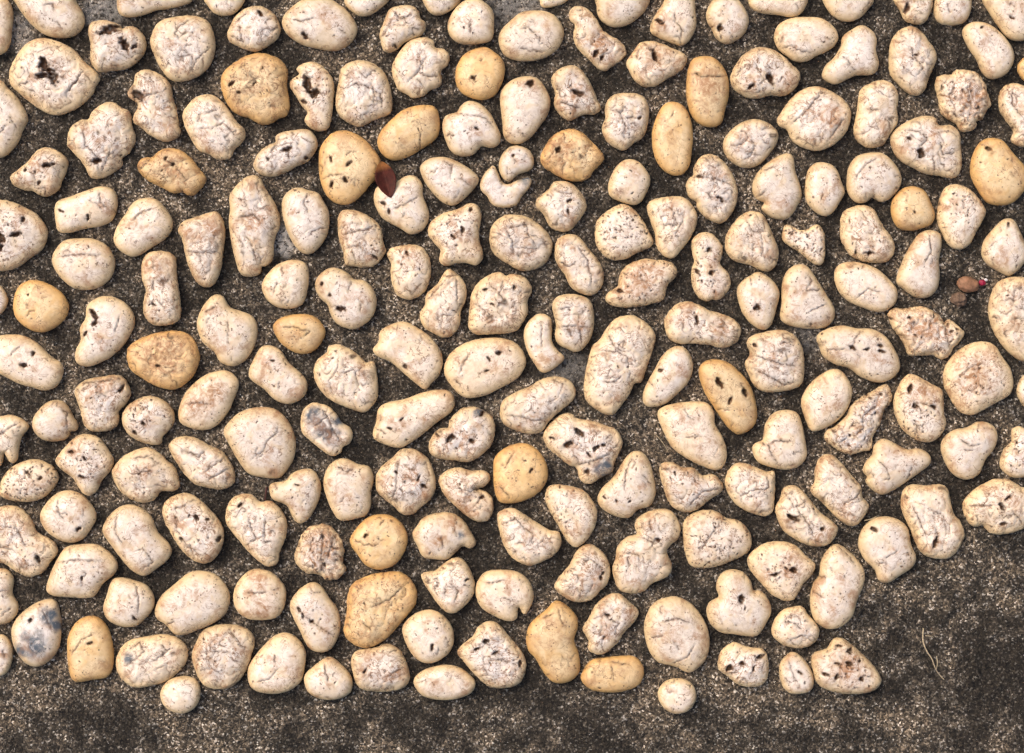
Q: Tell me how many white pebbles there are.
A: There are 184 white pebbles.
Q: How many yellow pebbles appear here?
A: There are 21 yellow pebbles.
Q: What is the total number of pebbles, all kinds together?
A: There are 205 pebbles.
